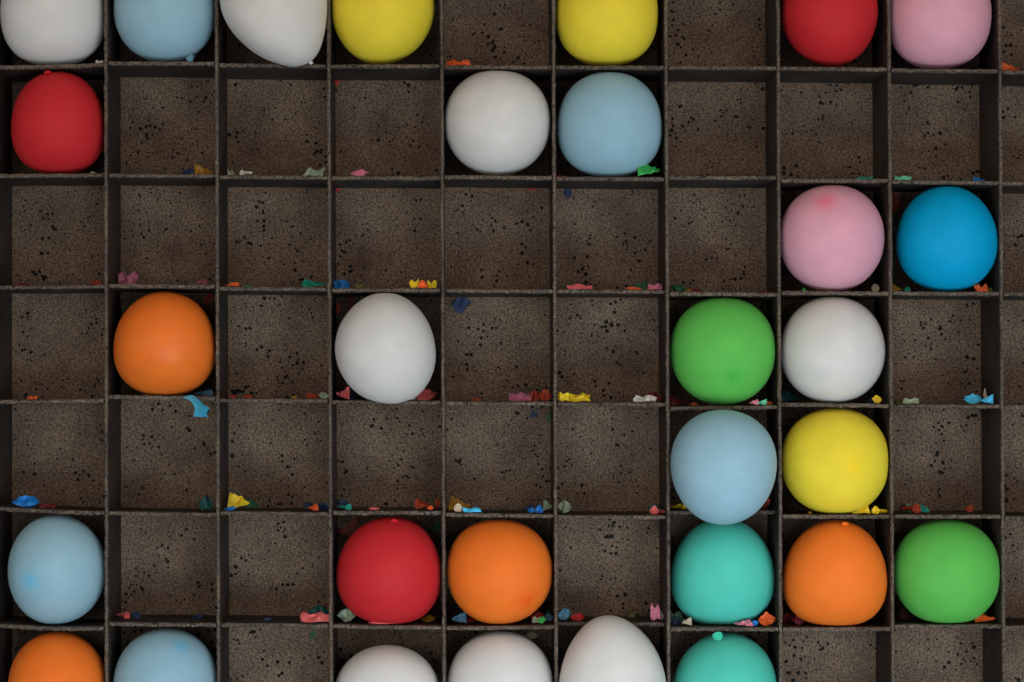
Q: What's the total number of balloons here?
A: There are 30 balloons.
